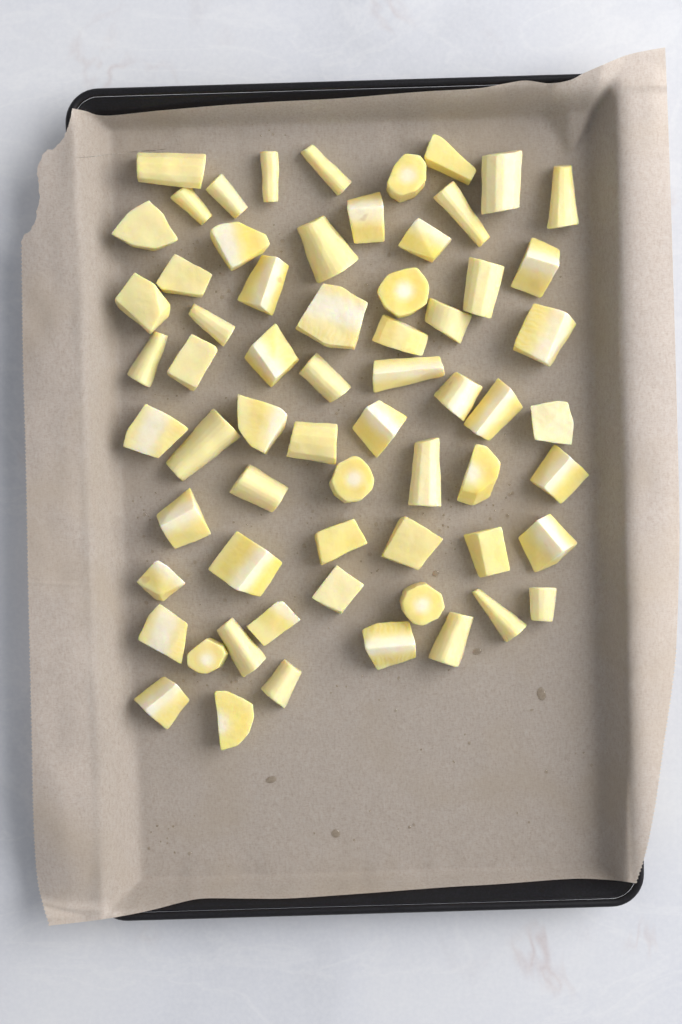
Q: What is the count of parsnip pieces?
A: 64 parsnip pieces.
